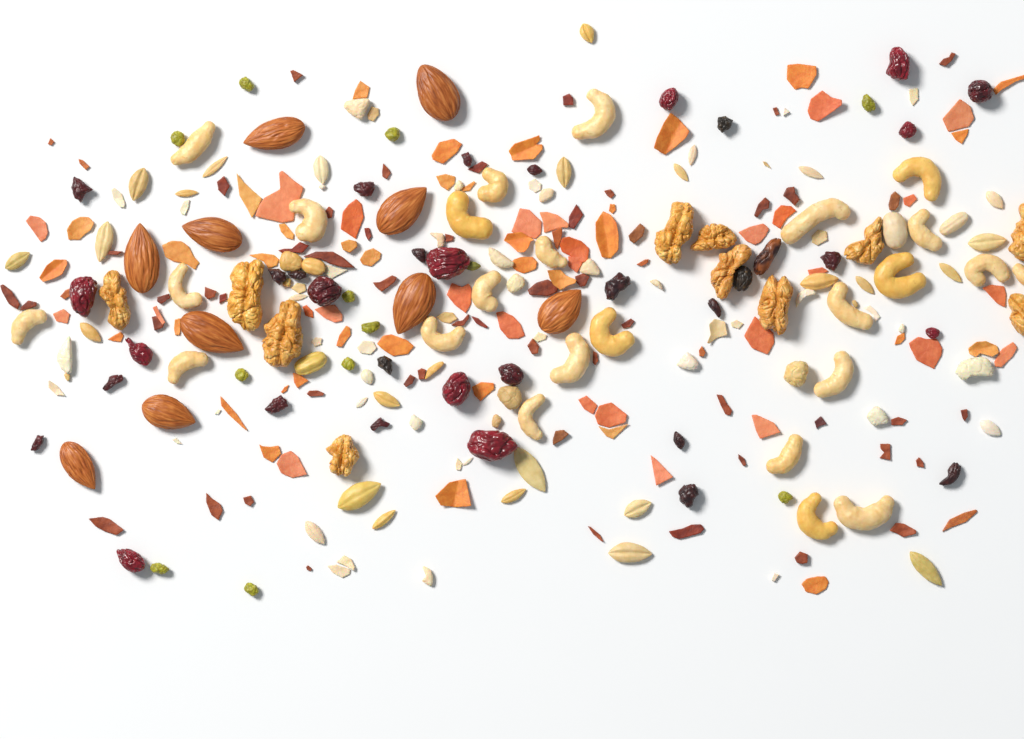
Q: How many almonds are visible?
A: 10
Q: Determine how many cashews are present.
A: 25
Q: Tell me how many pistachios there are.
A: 11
